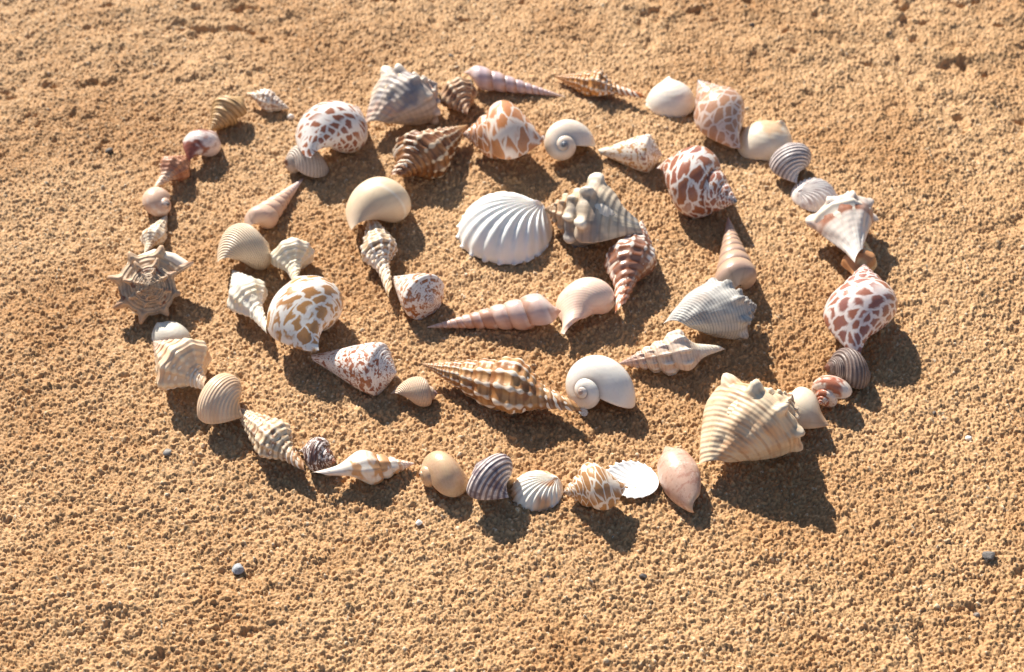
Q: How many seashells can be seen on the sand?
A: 62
